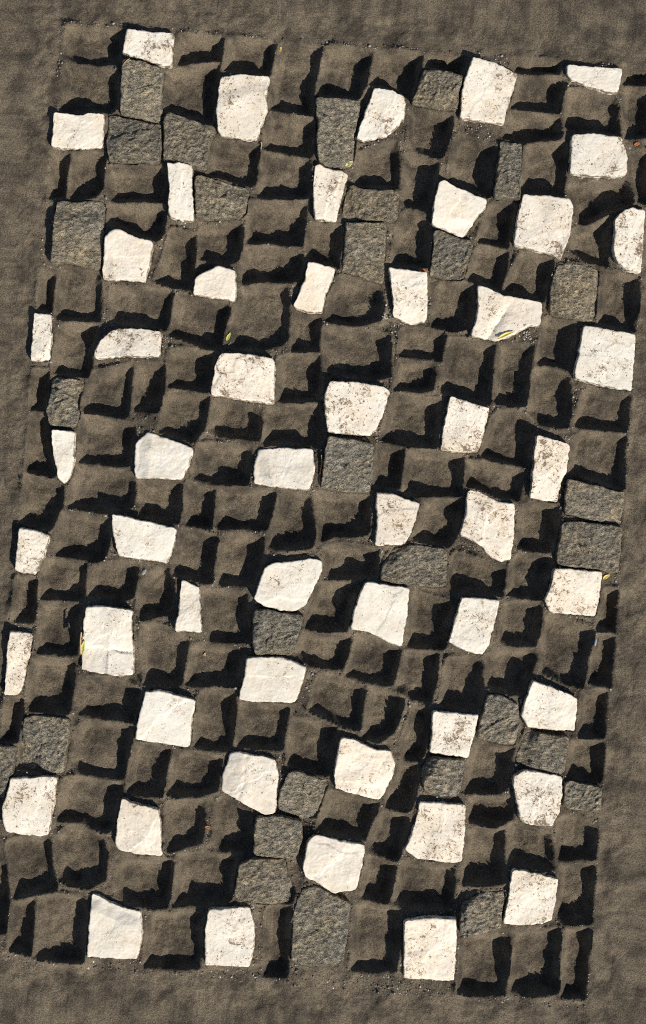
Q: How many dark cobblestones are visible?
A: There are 29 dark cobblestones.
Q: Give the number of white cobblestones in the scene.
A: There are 53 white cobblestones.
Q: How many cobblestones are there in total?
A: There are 82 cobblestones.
